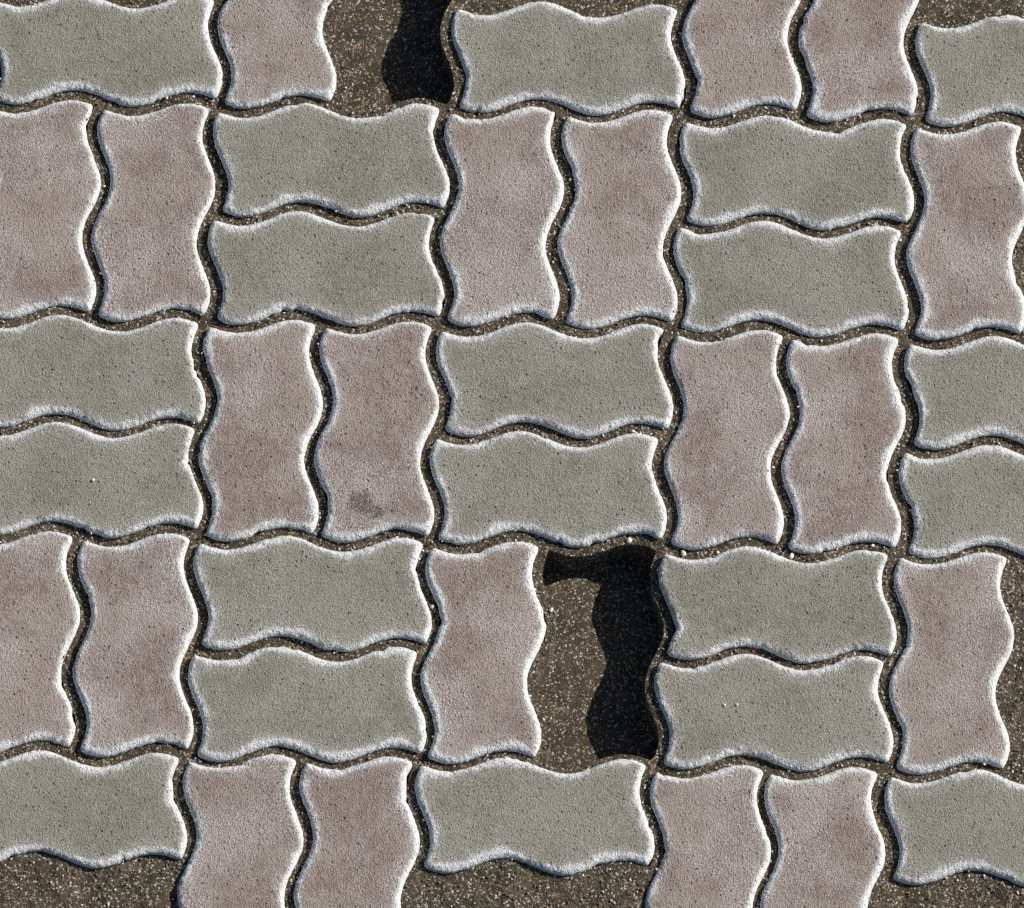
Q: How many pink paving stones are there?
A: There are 20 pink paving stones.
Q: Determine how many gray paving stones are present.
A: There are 20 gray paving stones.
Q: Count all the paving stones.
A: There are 40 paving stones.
